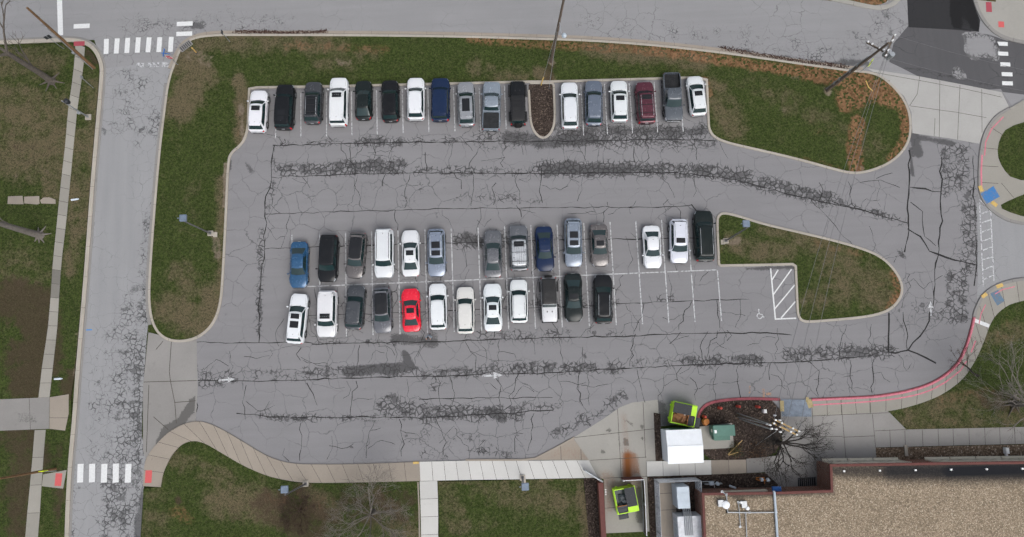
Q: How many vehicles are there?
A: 43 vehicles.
